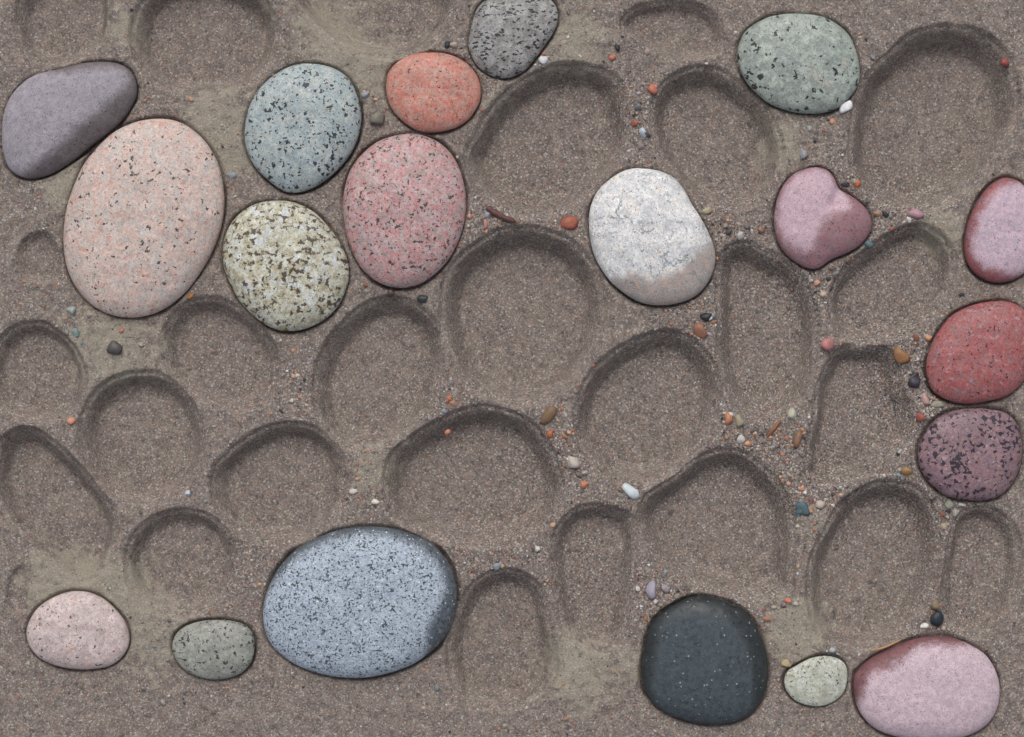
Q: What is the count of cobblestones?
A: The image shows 19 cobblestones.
